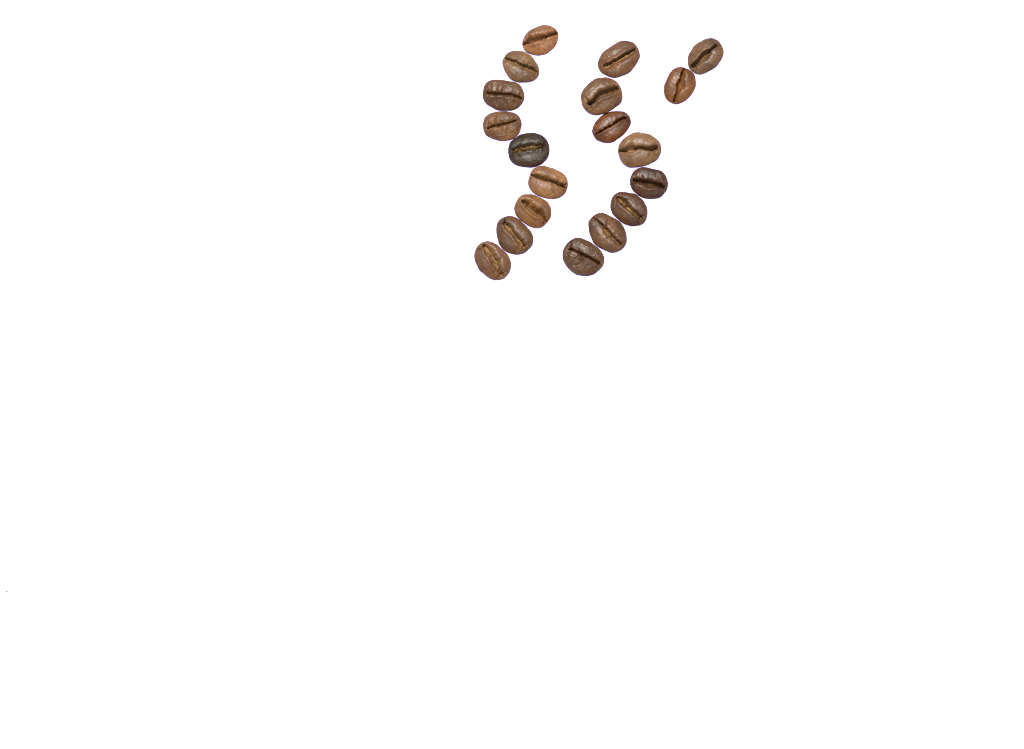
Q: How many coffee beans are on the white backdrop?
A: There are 19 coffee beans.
